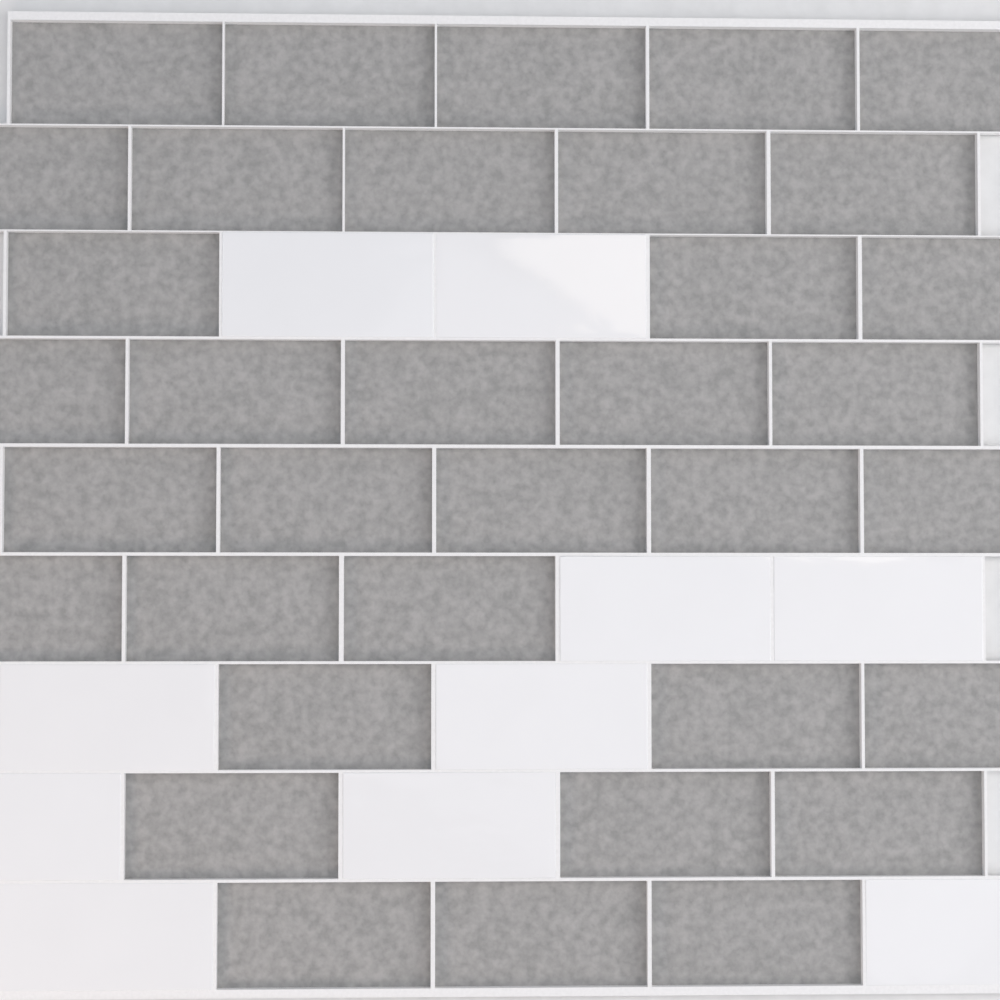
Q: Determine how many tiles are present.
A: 10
